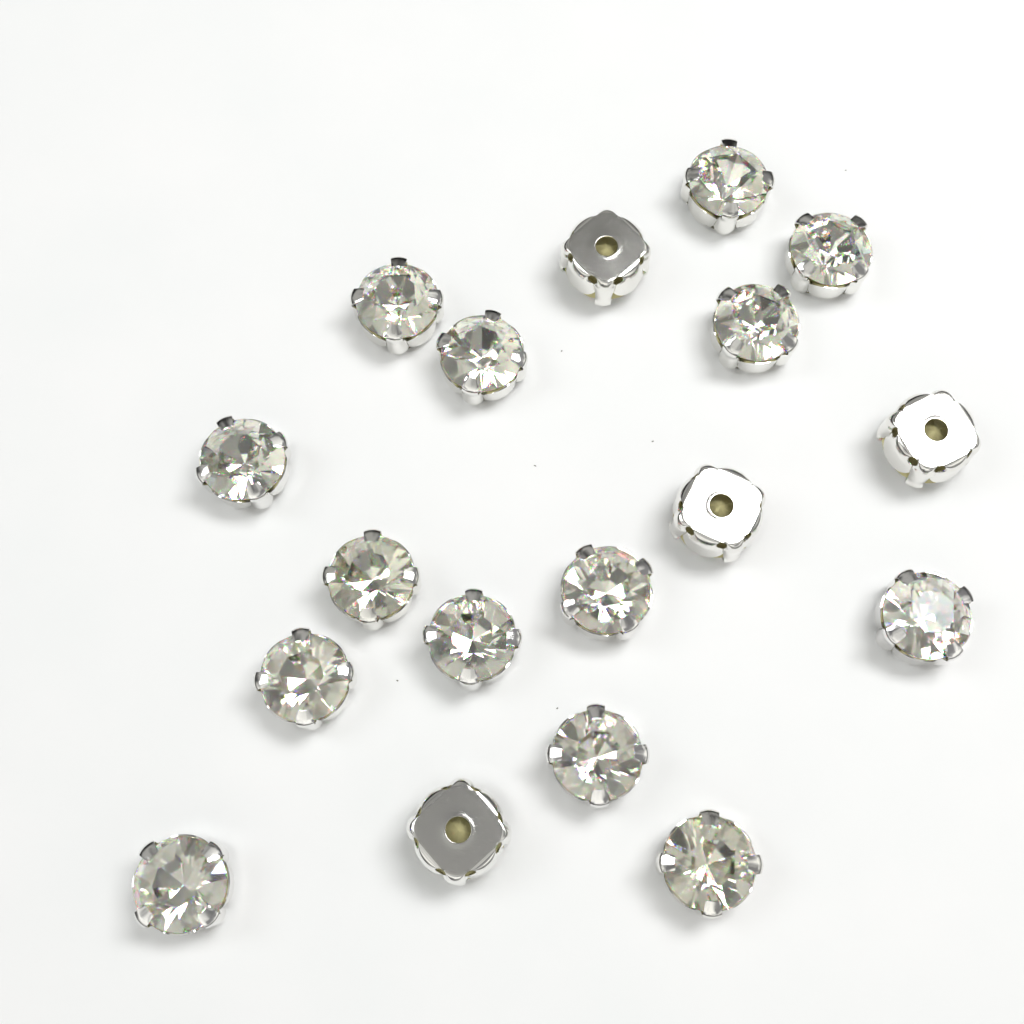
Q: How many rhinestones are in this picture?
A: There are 18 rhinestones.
